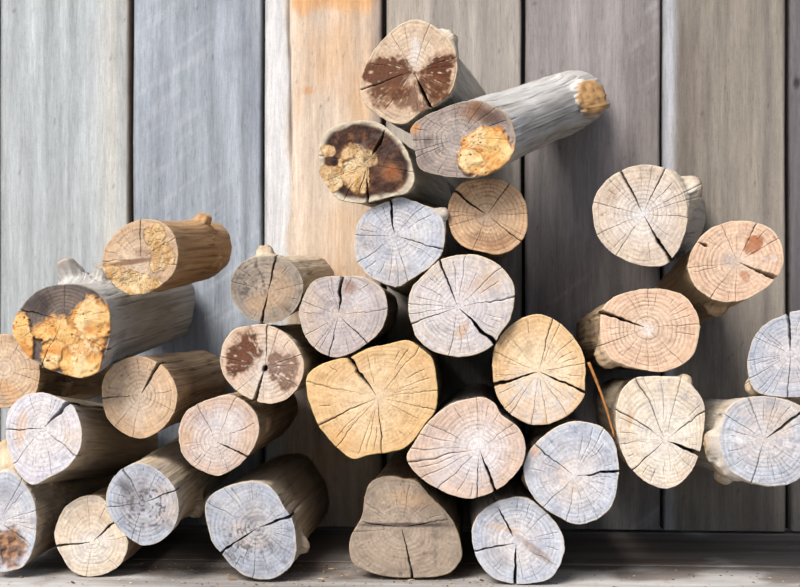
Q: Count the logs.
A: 31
